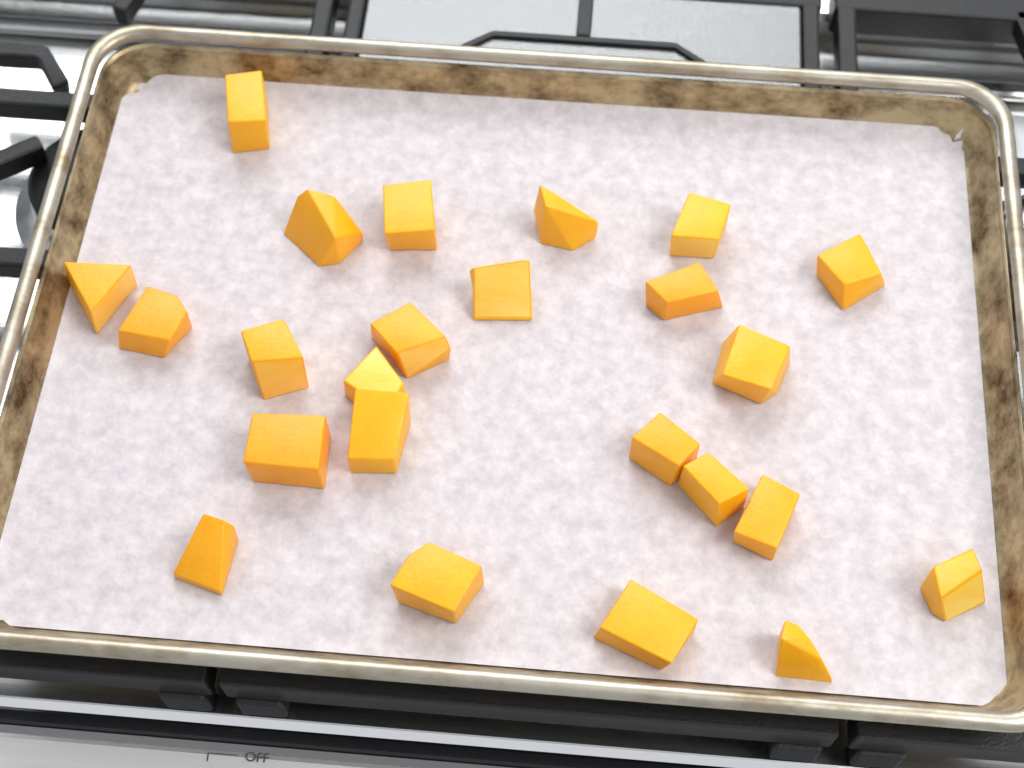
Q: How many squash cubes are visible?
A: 24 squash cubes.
